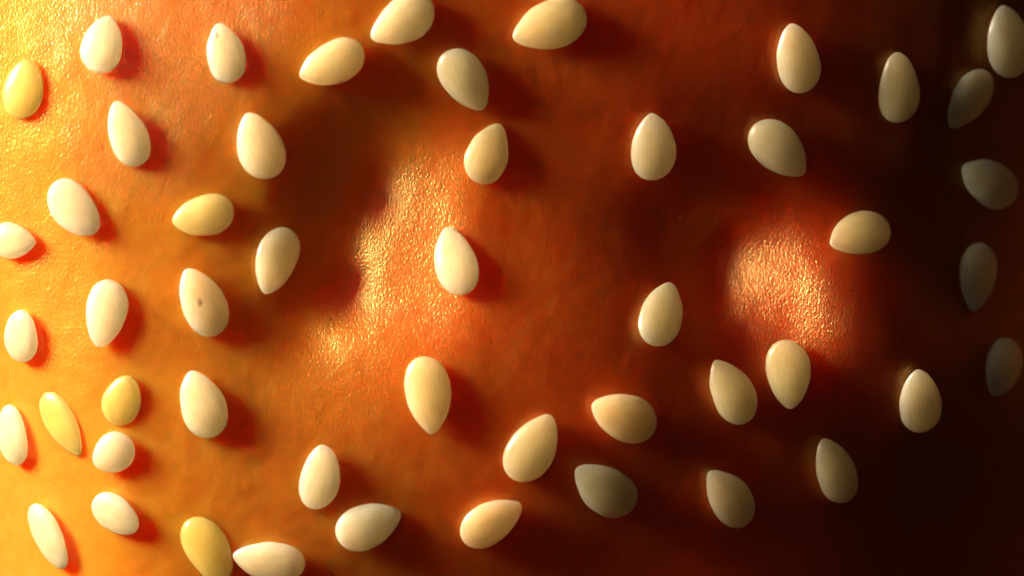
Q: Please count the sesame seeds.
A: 50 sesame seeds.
